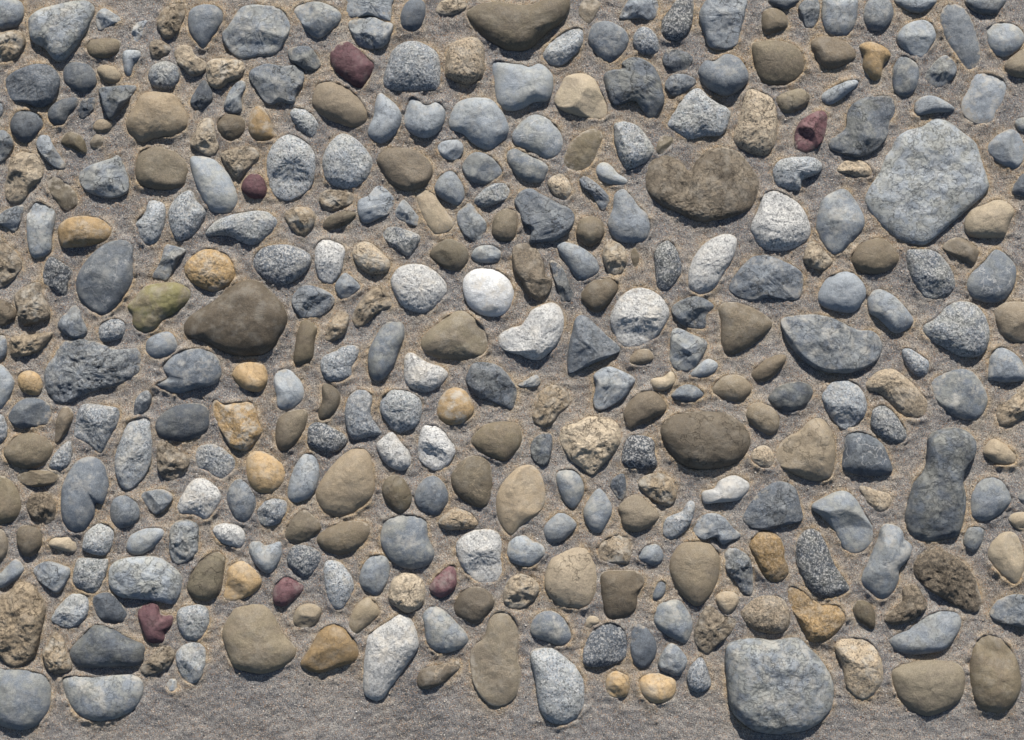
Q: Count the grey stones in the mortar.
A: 198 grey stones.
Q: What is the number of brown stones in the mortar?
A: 142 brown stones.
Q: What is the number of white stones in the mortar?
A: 15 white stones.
